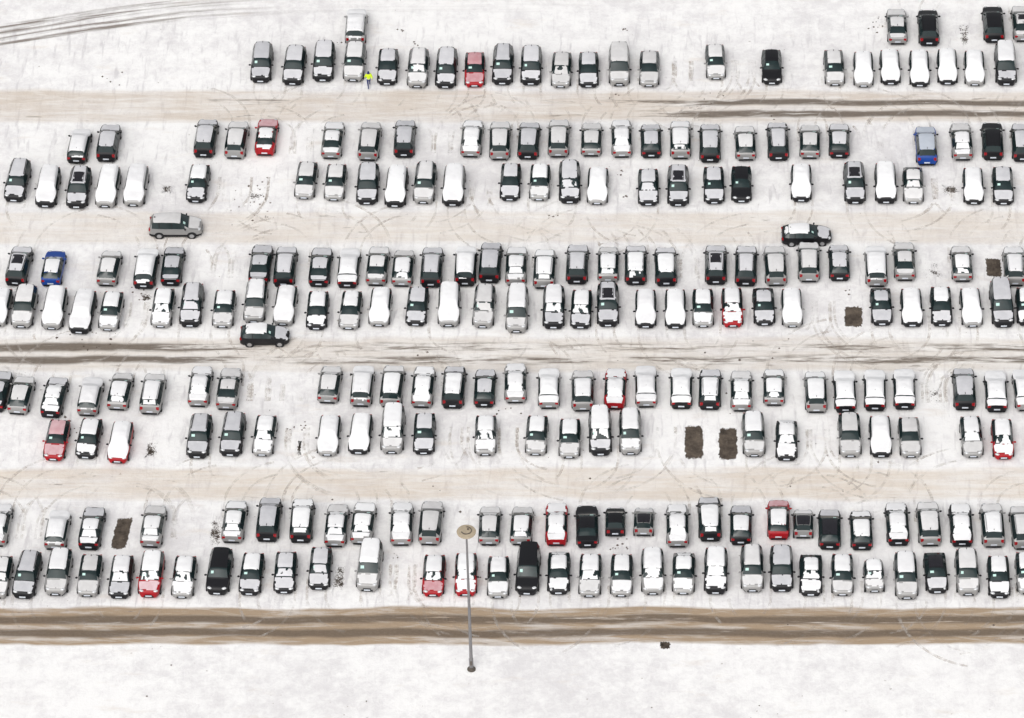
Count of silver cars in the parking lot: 122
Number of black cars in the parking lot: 120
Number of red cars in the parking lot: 12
